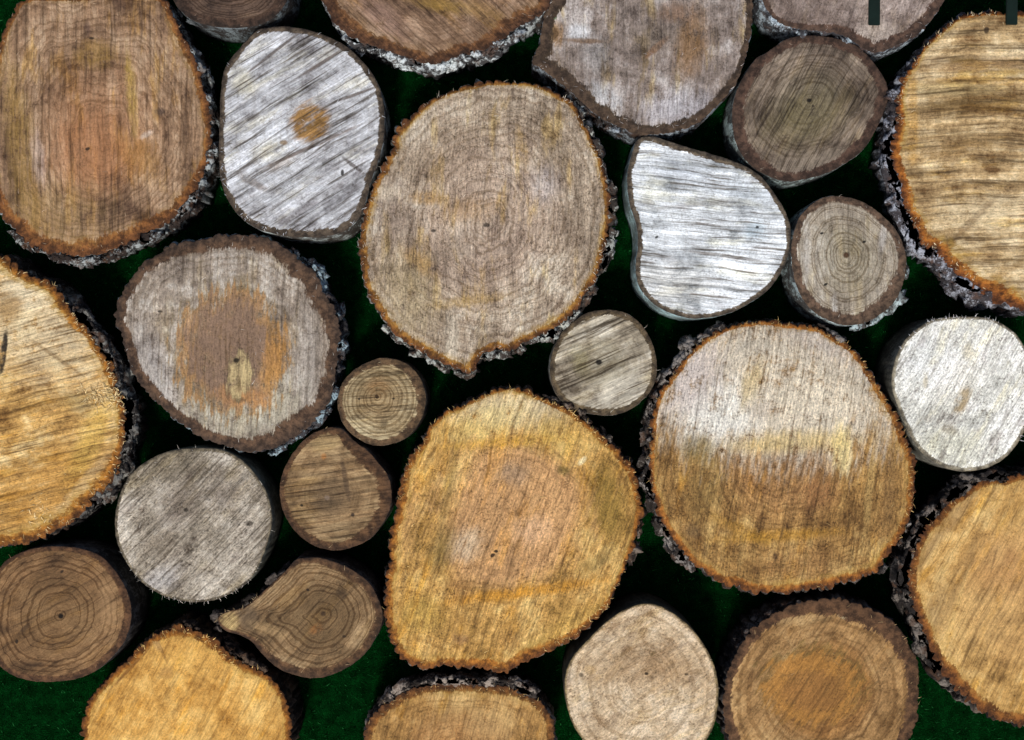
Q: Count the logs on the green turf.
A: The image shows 27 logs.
